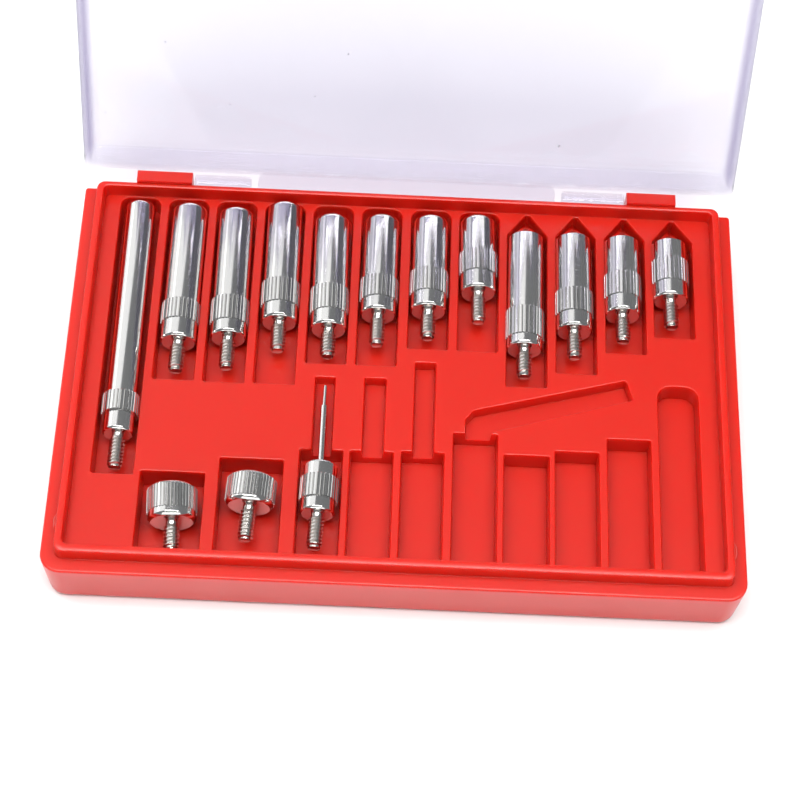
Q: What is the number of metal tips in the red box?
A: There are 15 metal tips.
